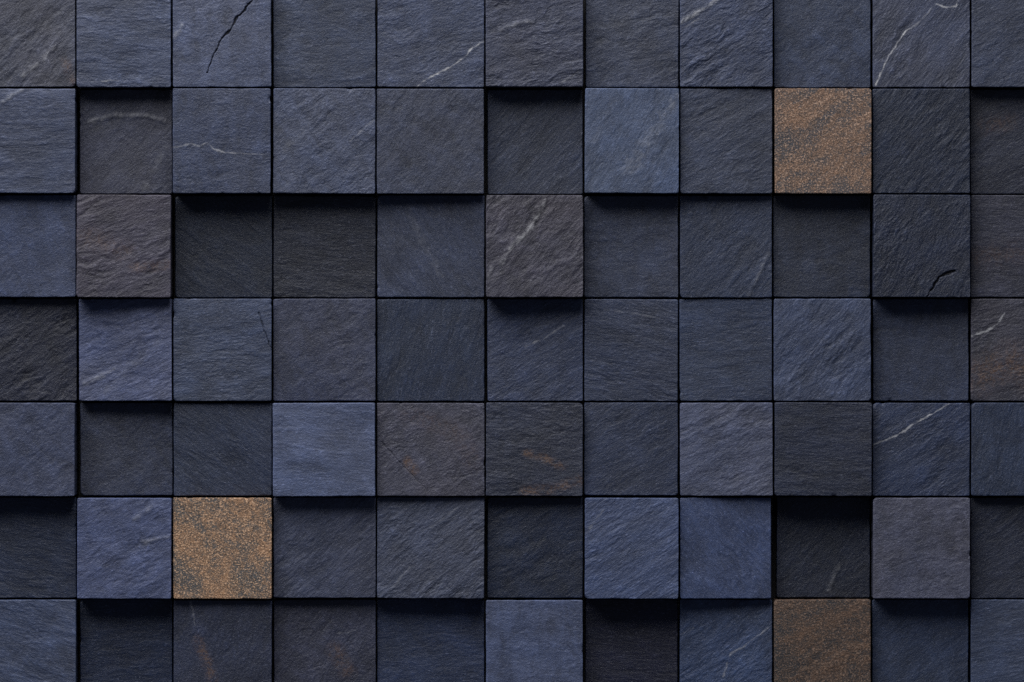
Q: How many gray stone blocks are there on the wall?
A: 74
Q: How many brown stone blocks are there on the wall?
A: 3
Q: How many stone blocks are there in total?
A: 77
